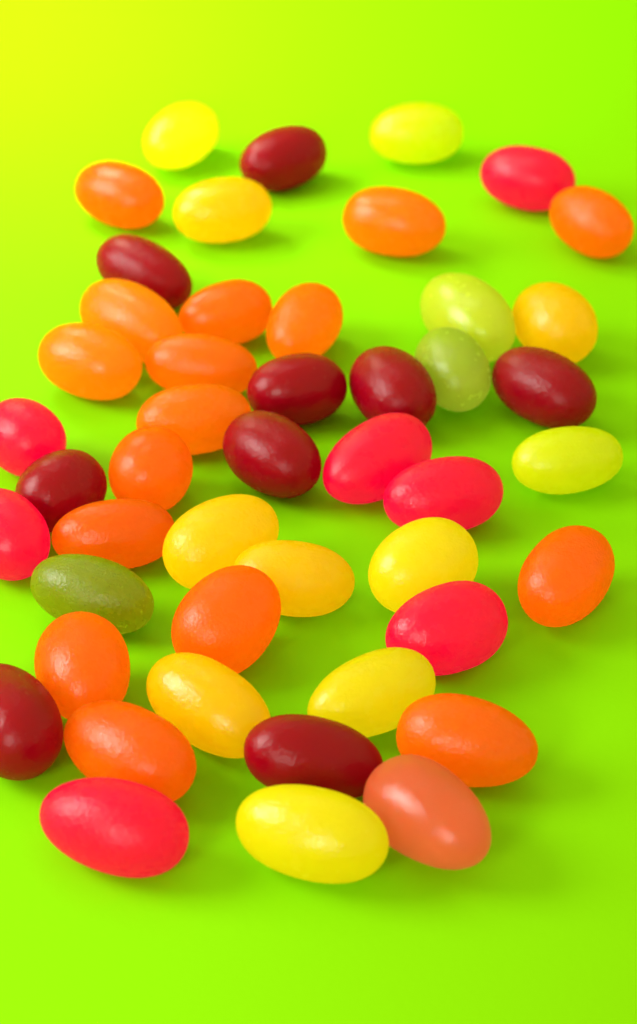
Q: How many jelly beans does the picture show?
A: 47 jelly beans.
